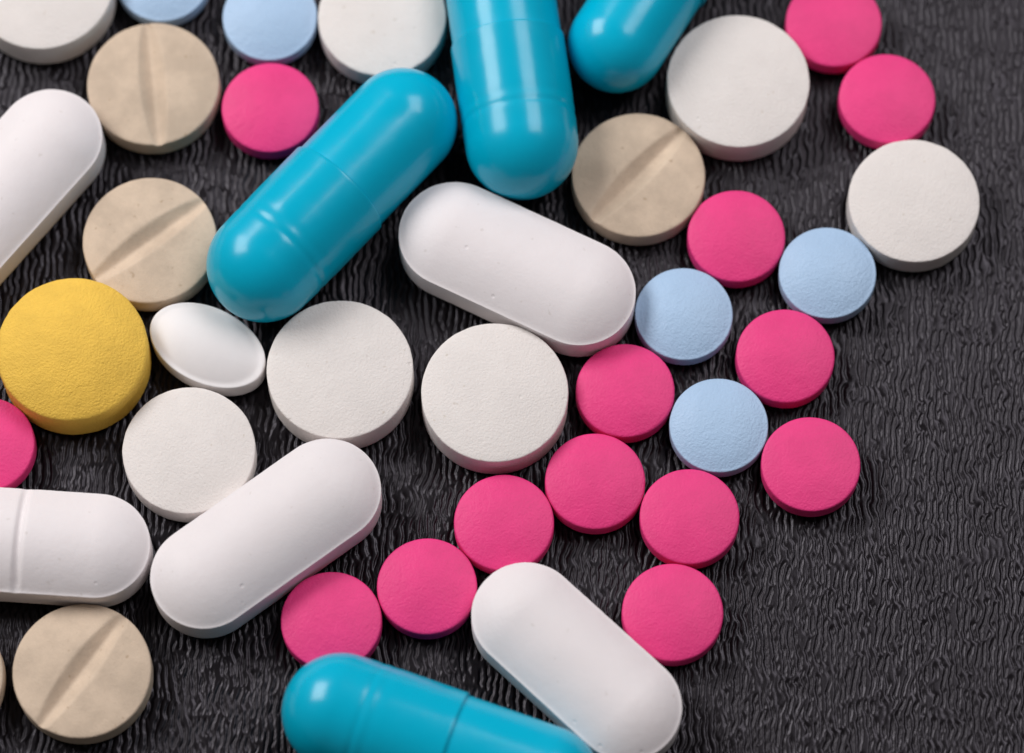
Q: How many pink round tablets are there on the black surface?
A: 14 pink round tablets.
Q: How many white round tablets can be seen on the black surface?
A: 7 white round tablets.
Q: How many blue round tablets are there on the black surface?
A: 5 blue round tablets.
